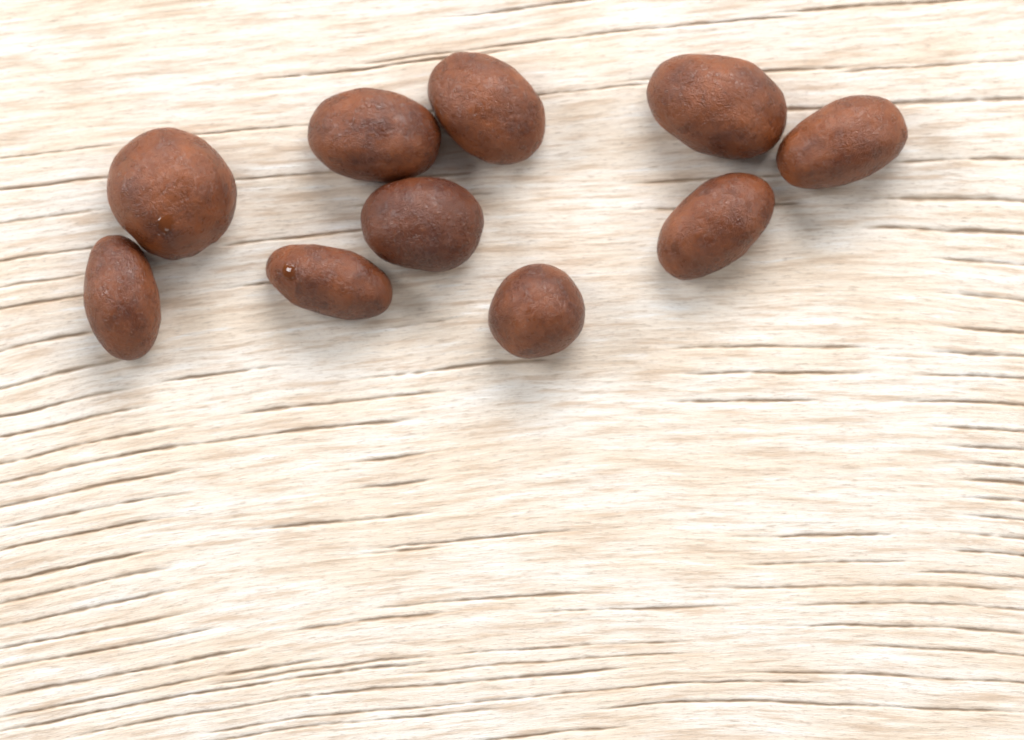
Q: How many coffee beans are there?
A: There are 10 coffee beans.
